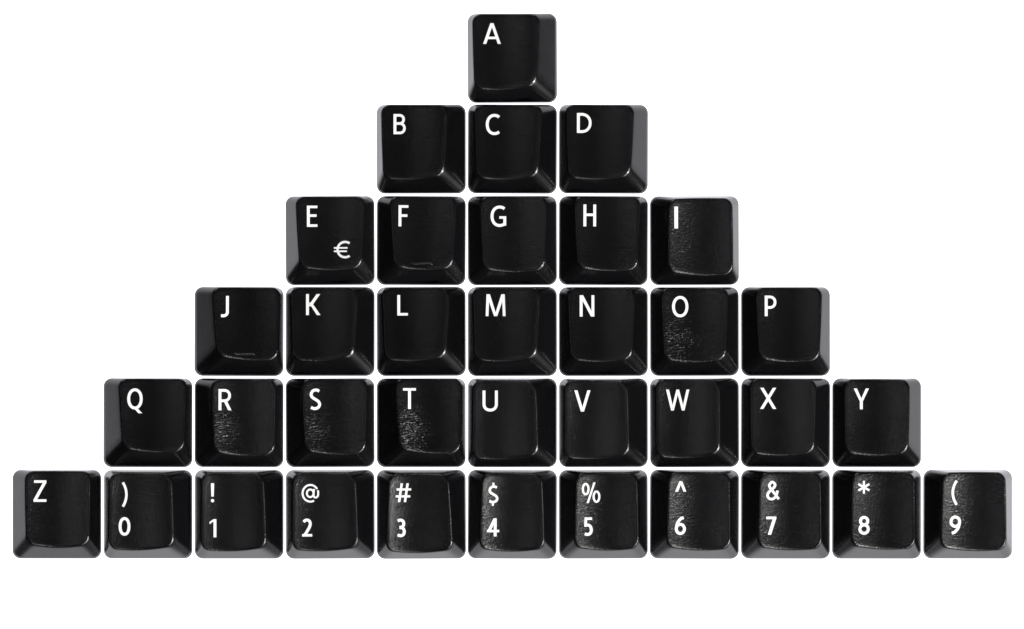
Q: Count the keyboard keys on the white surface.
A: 36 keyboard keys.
